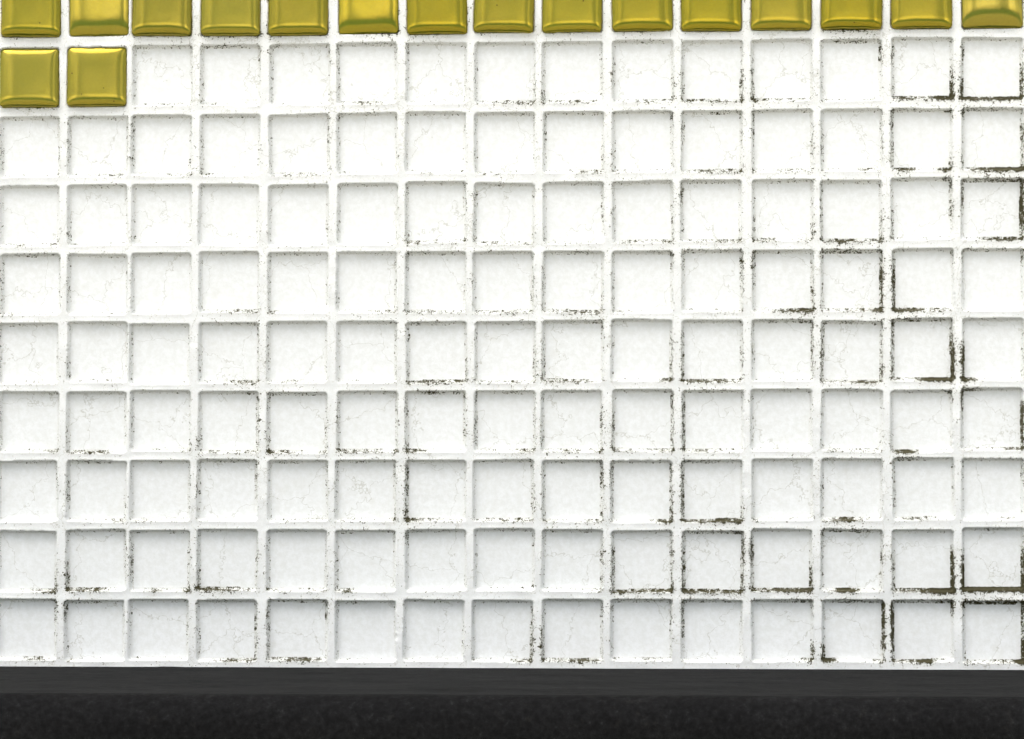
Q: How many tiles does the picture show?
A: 17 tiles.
